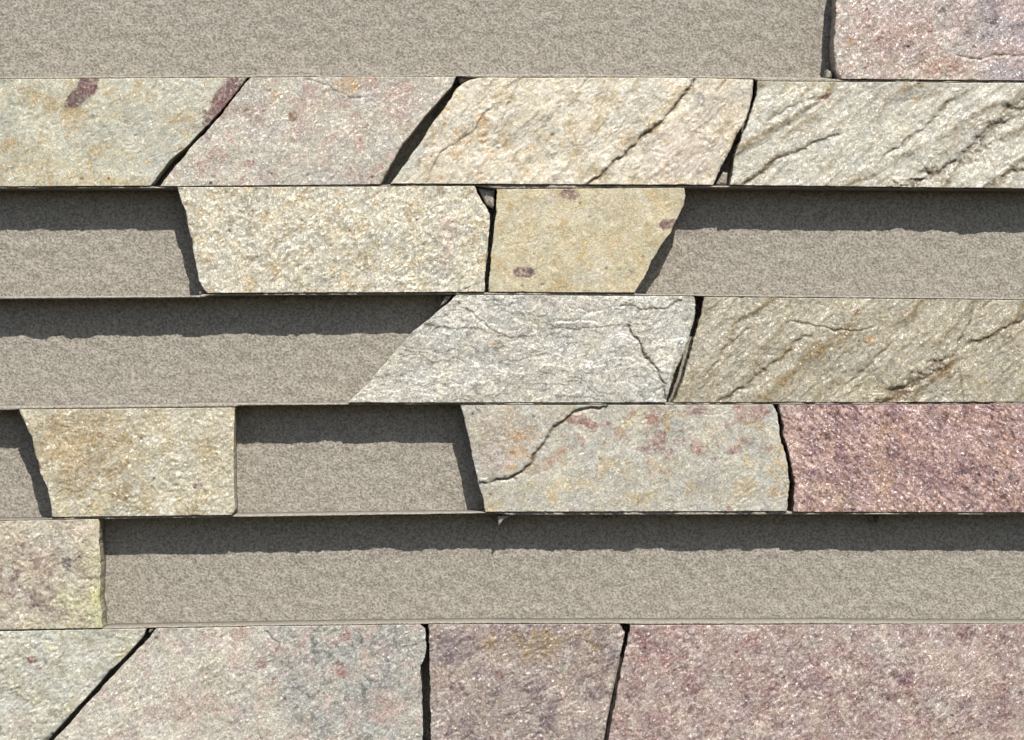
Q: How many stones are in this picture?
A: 17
